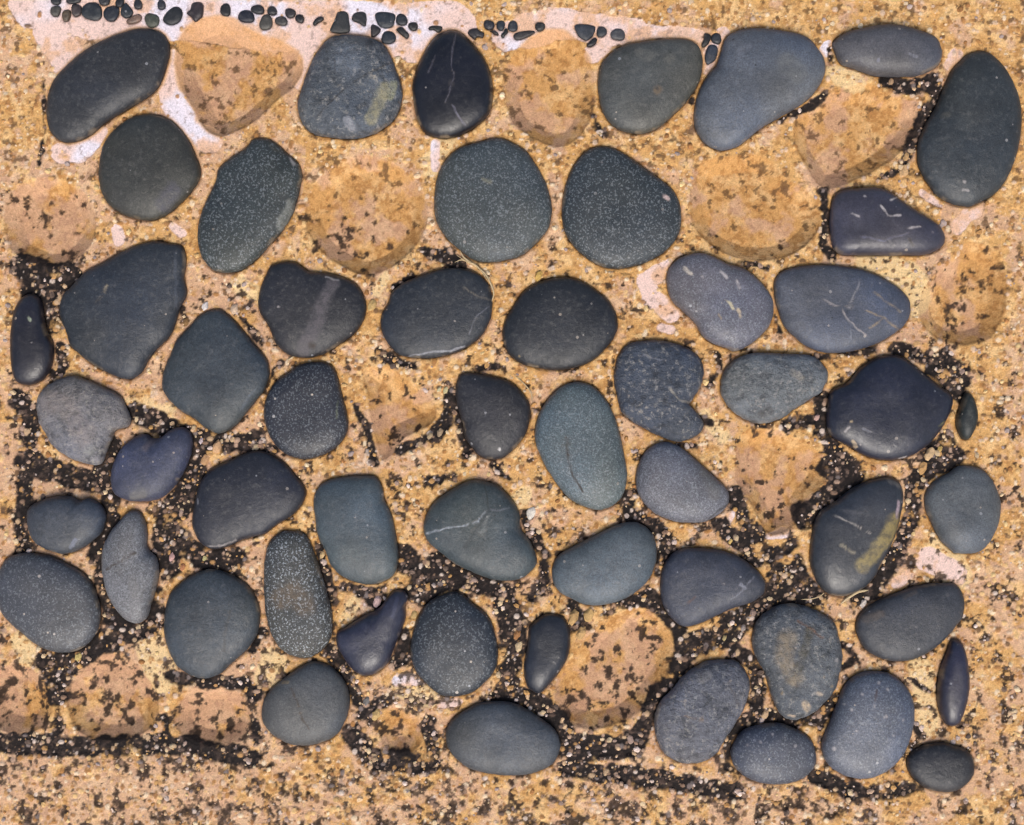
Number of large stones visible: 54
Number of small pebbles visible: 49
